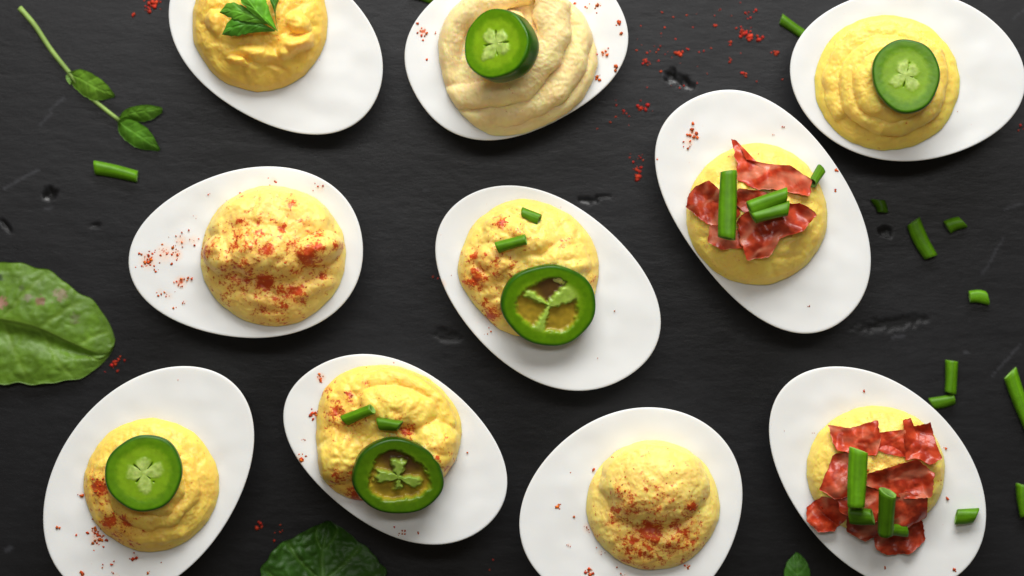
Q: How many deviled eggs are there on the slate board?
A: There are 10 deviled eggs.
